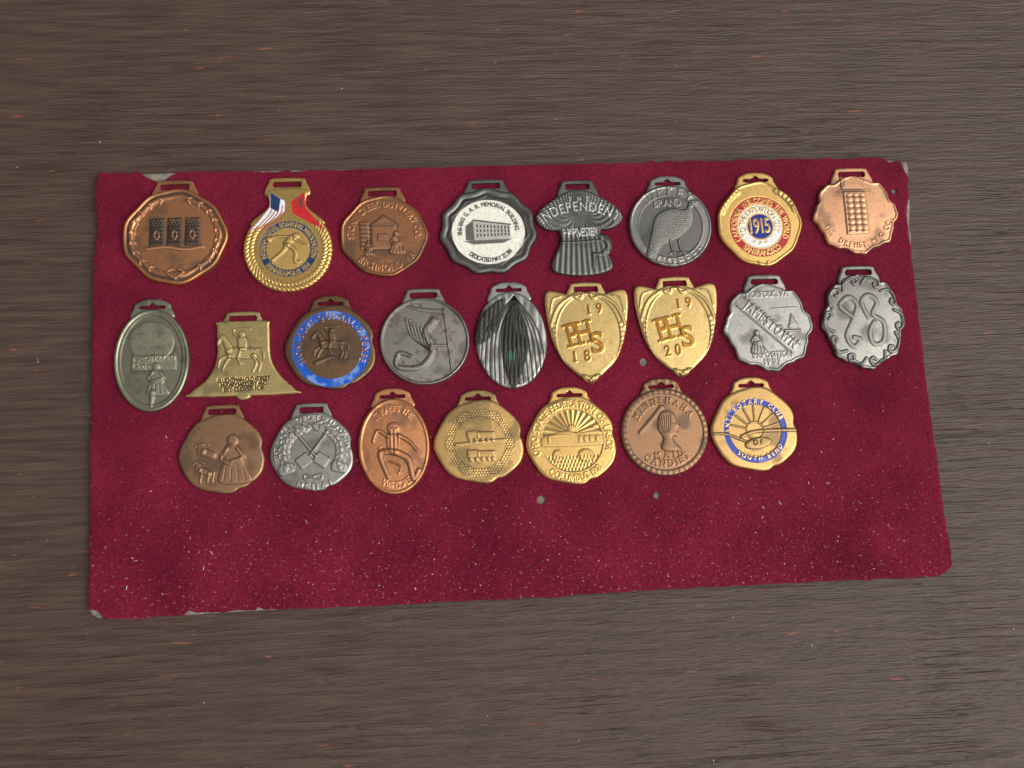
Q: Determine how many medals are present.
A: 24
